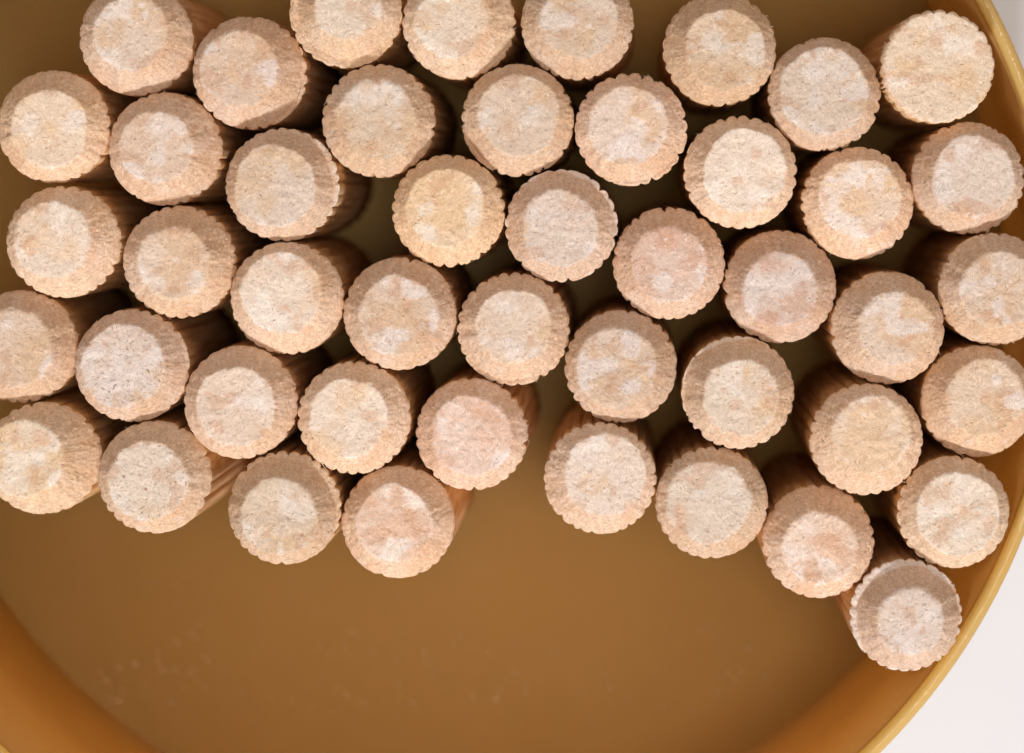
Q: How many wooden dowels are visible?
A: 46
